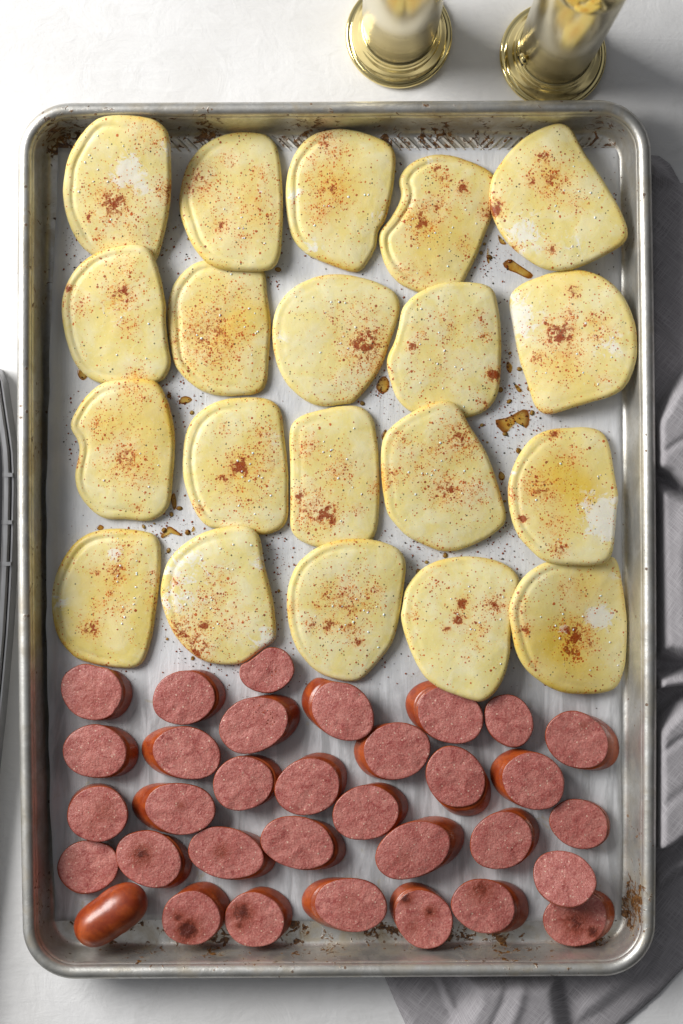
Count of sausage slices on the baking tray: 33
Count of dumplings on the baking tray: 20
